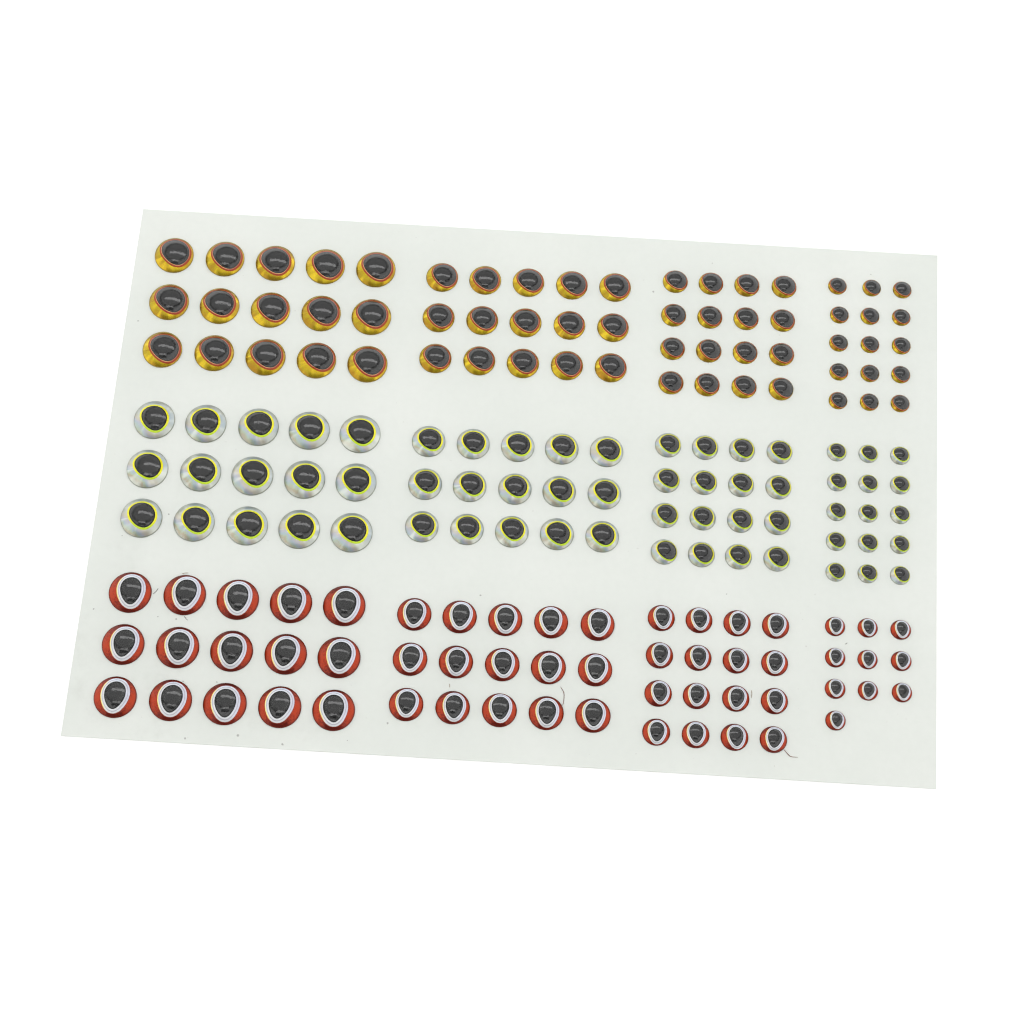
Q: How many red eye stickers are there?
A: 56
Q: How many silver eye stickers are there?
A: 61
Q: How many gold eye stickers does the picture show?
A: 61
